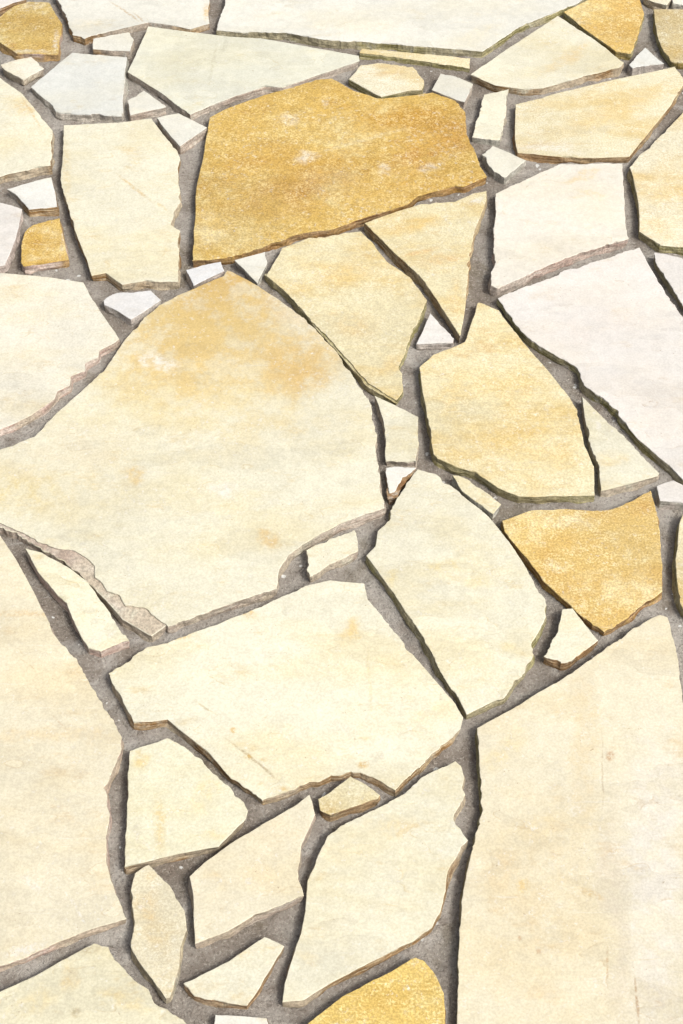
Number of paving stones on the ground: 64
